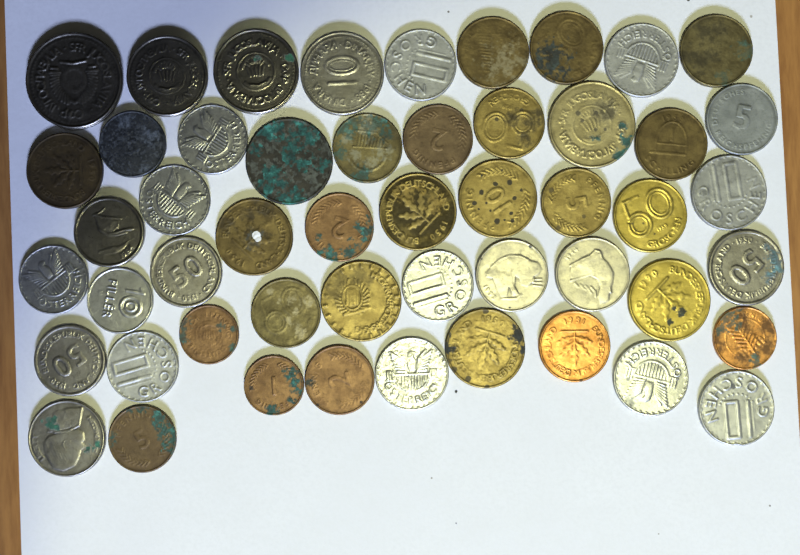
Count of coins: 51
